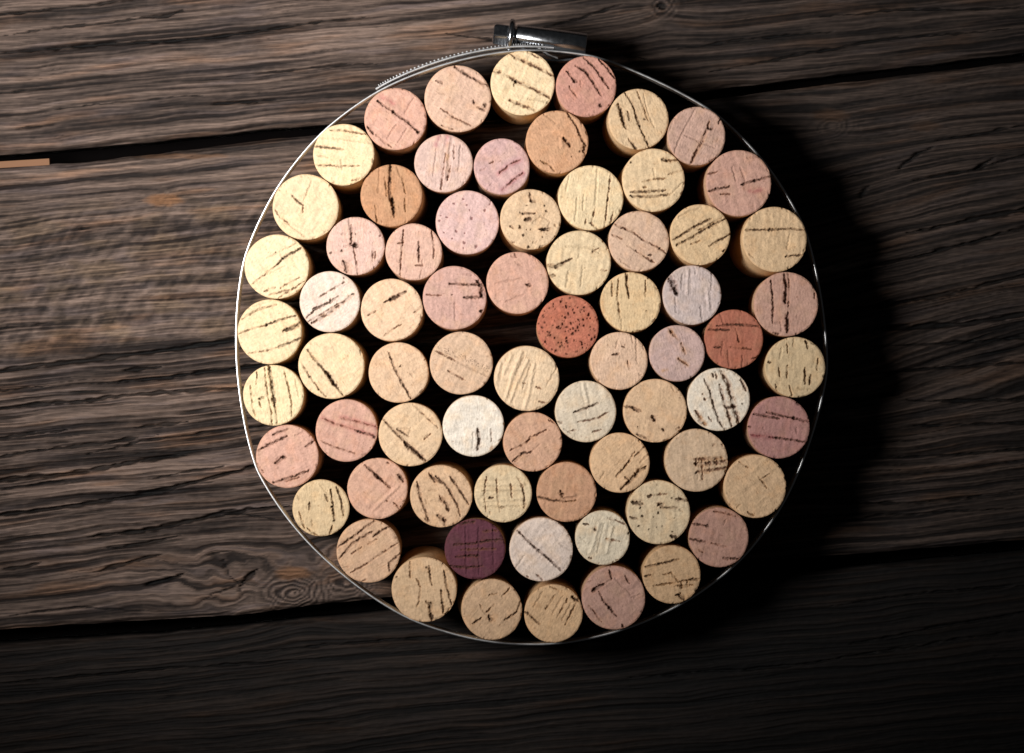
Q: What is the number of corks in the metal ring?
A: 70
